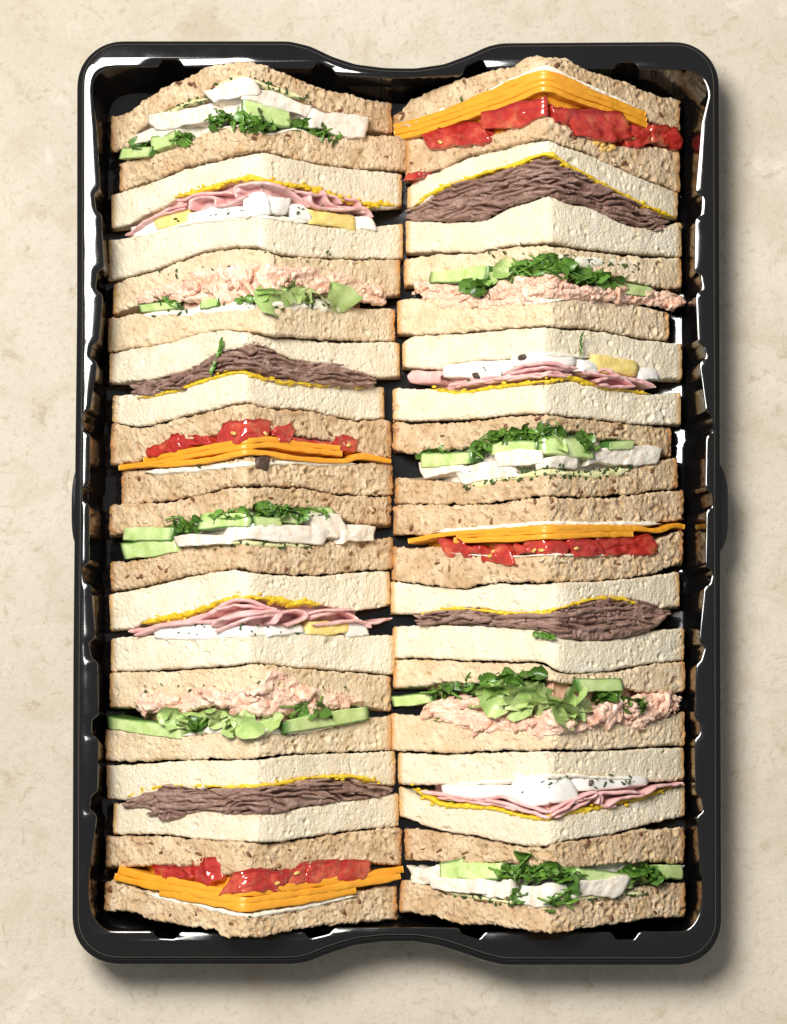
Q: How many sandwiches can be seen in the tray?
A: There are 20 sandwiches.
